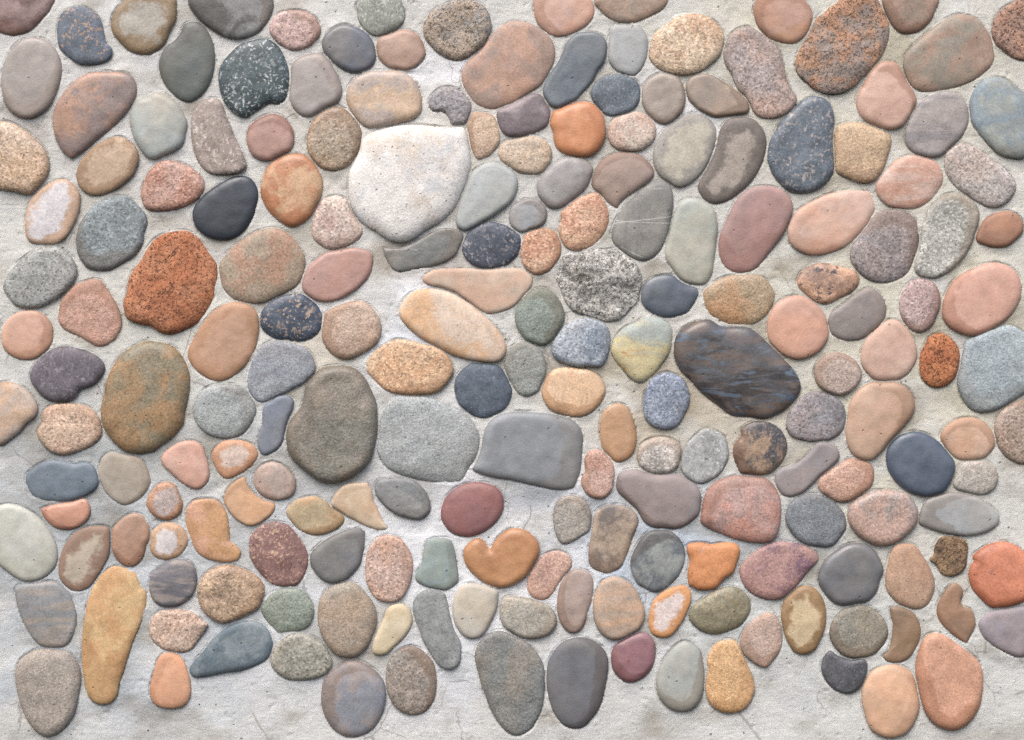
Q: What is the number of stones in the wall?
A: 200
